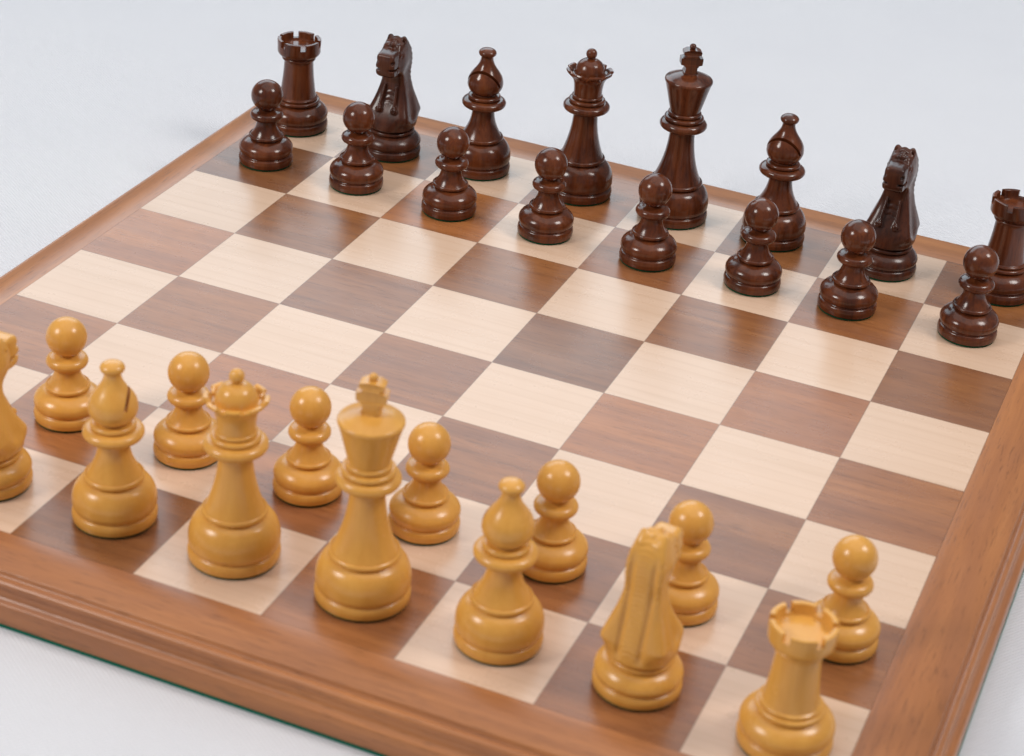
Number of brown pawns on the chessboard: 8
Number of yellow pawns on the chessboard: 7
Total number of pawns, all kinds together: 15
